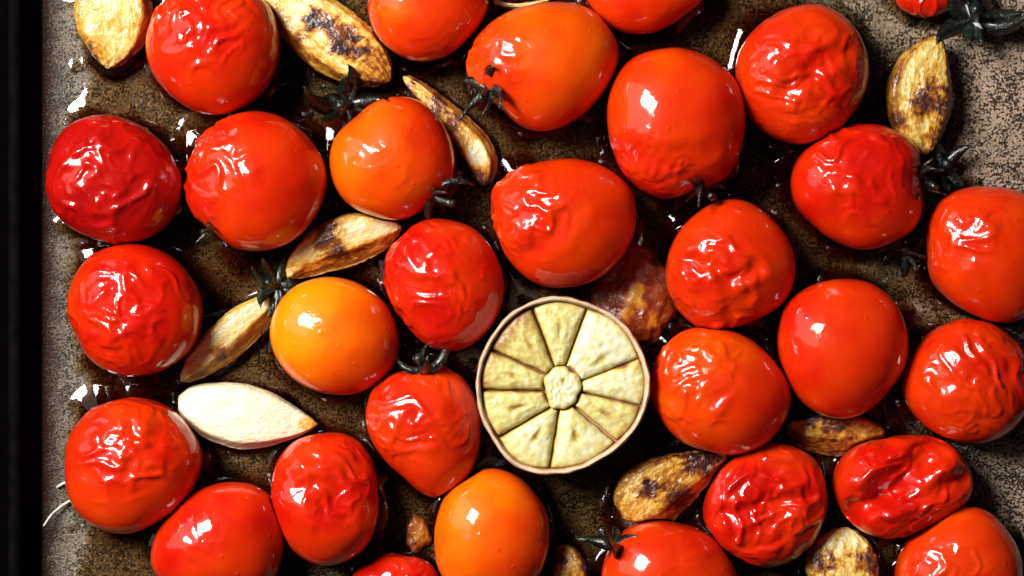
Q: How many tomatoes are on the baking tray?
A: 30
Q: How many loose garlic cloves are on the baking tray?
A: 12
